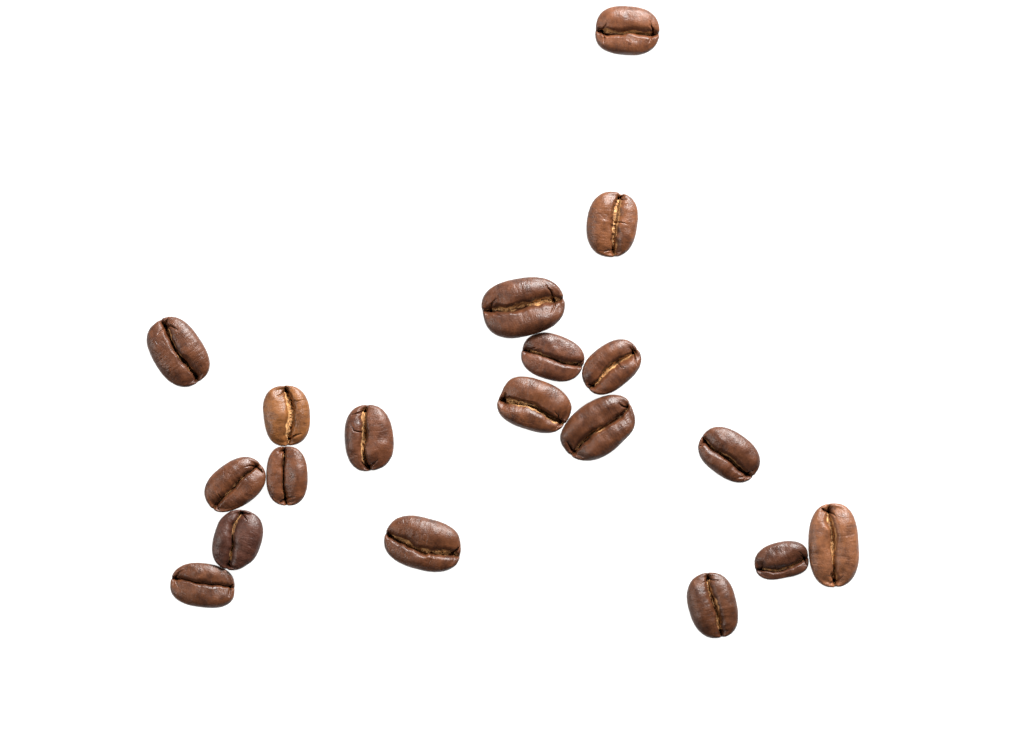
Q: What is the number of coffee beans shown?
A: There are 19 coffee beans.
